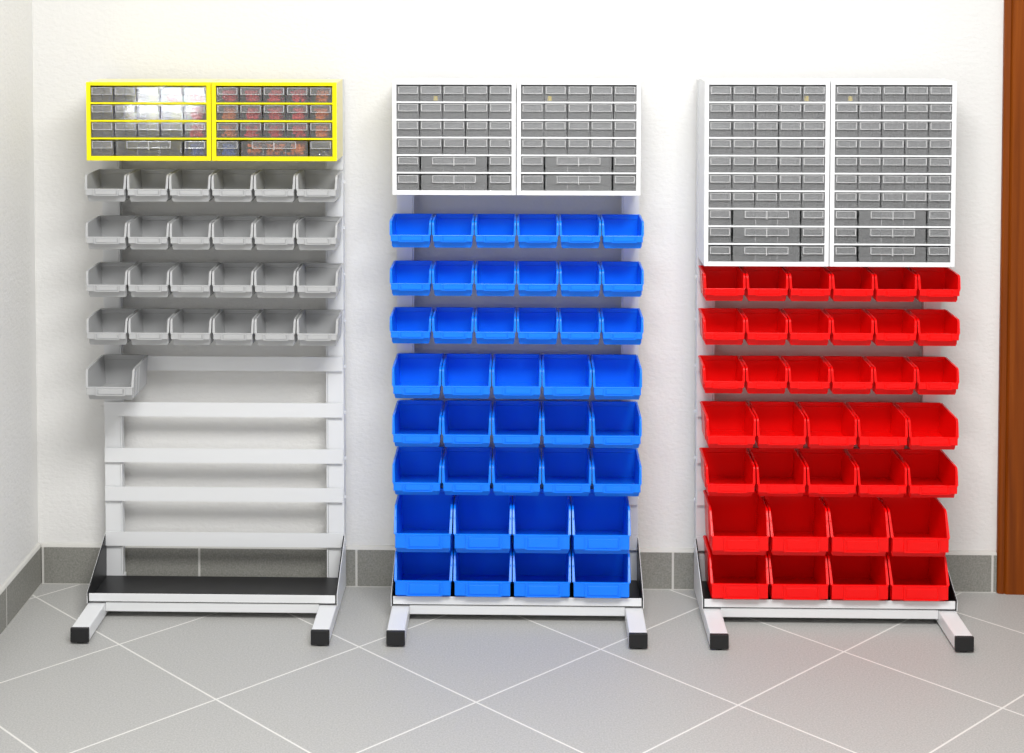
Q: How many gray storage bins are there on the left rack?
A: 25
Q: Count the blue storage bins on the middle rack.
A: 41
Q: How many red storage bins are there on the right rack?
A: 36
